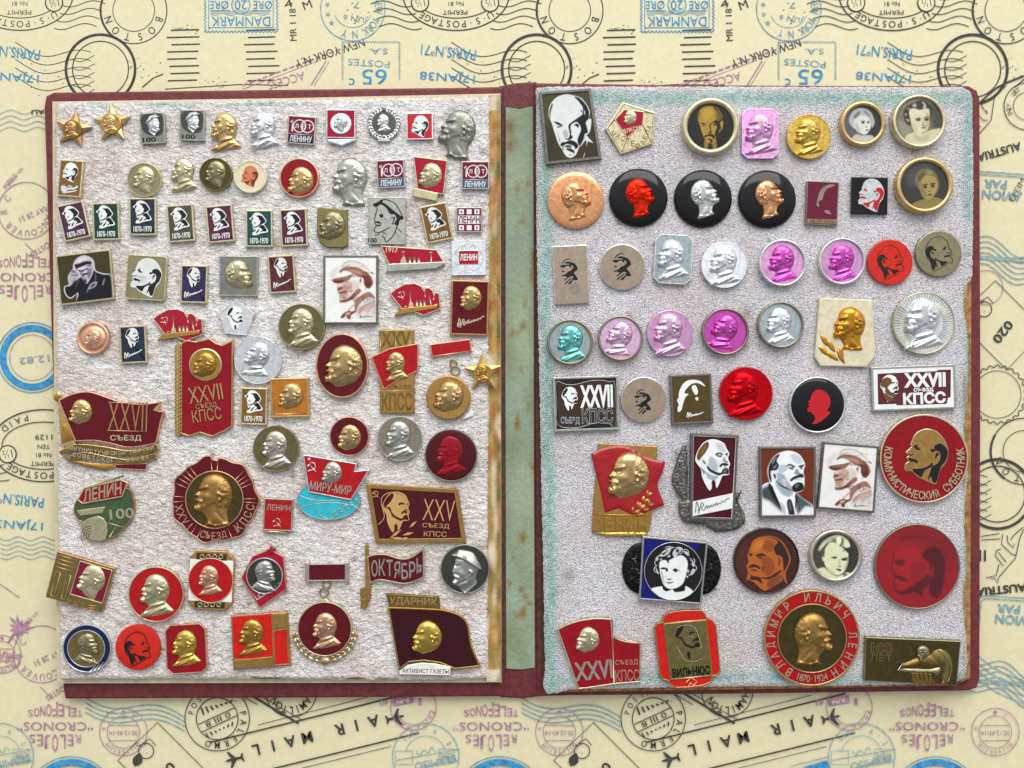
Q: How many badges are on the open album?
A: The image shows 125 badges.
